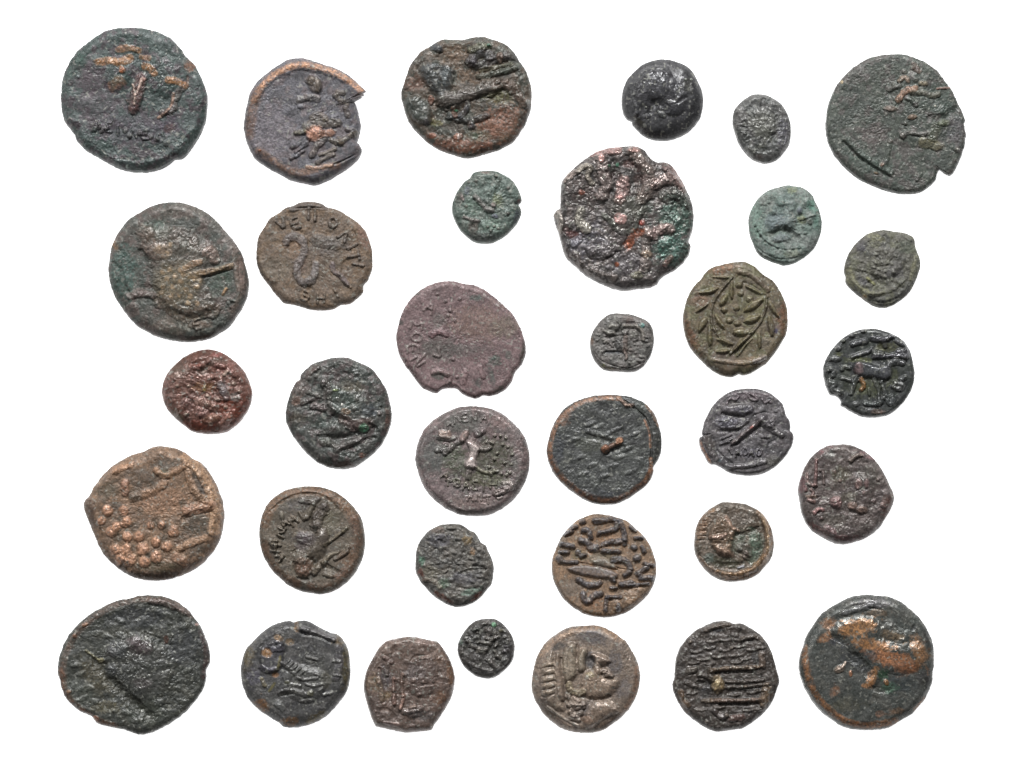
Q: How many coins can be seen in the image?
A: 34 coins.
